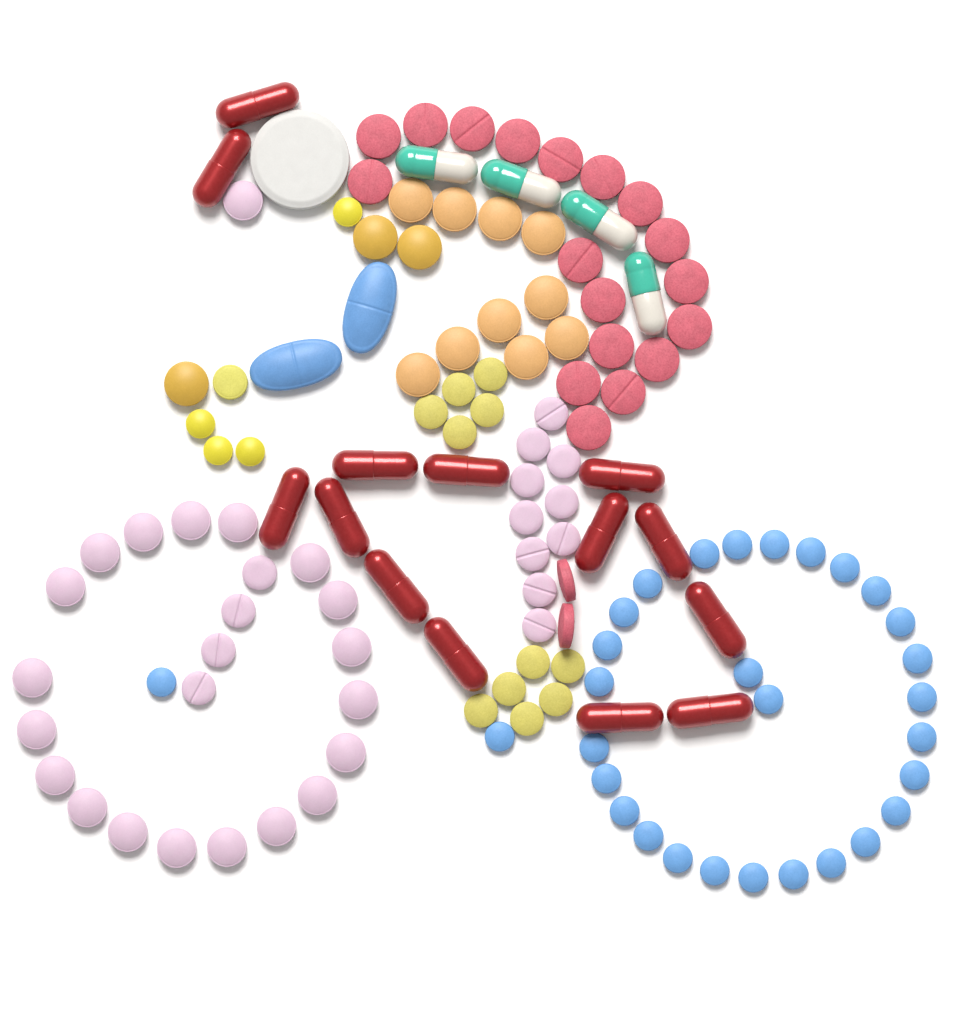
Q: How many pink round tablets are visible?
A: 34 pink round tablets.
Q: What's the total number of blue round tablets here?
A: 30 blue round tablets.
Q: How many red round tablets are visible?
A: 20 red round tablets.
